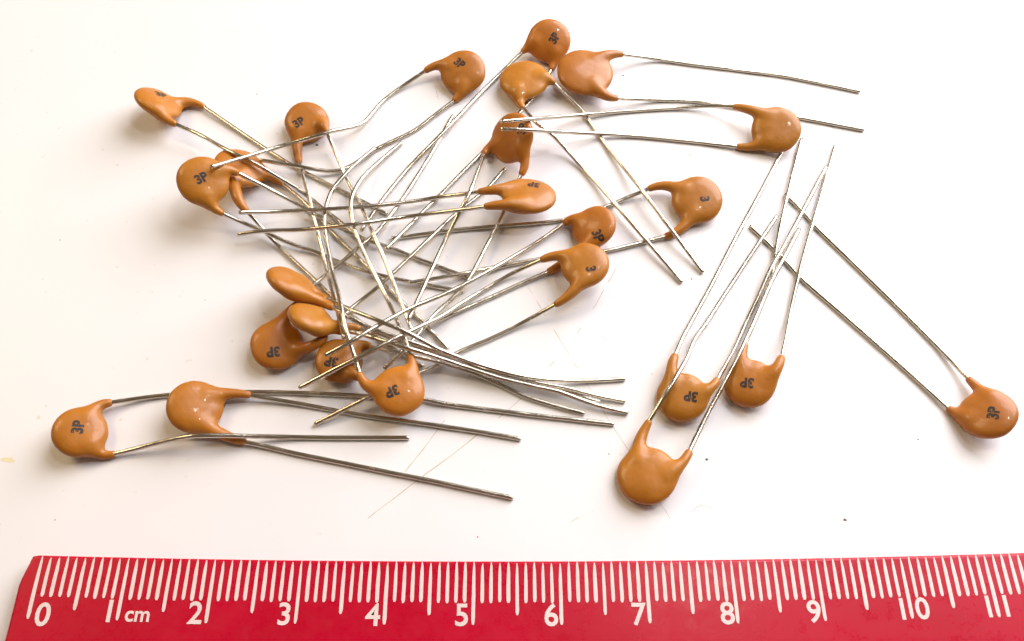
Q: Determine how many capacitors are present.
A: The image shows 25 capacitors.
